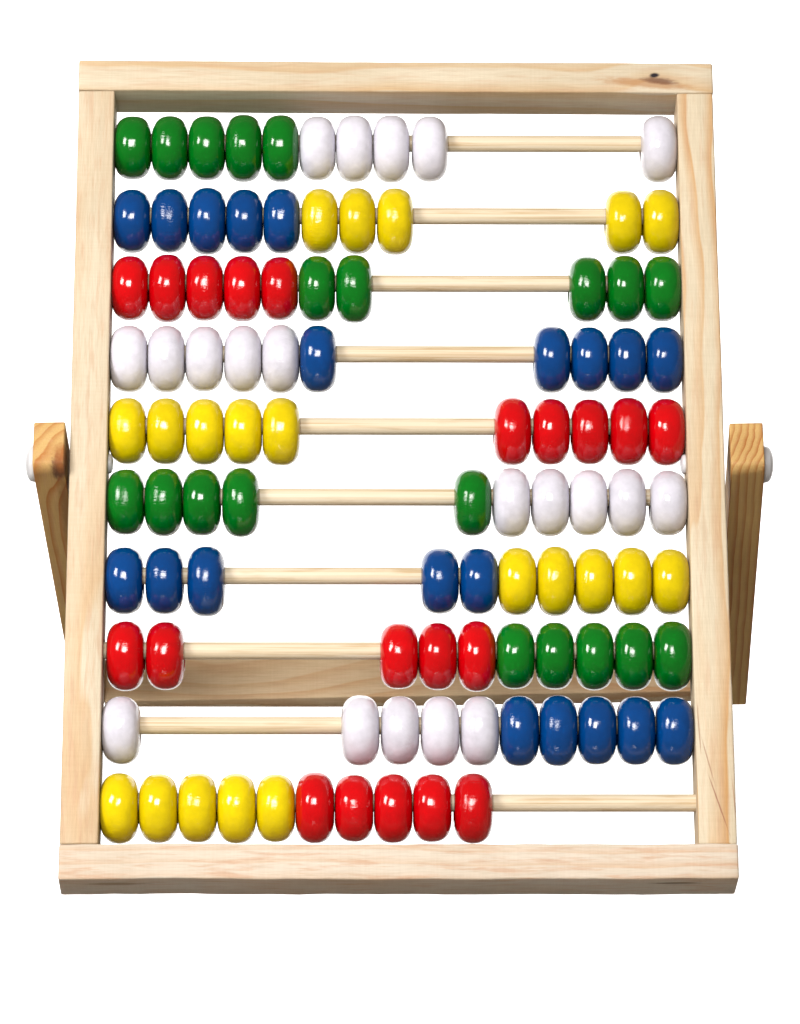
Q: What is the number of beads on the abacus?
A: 100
